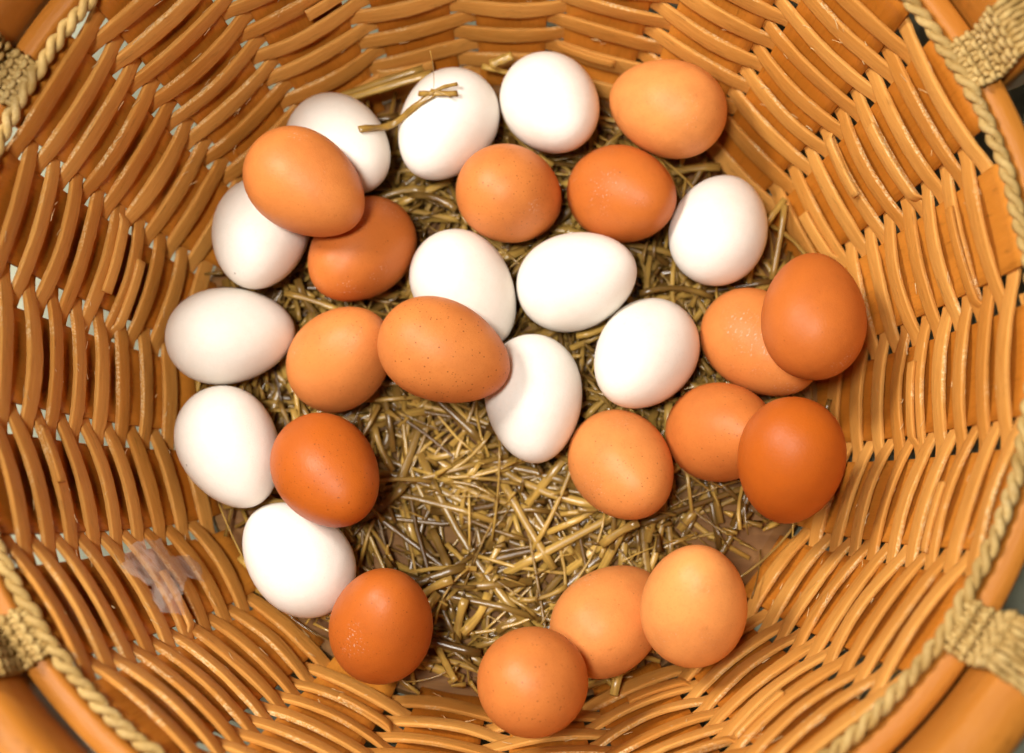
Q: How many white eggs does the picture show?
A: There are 12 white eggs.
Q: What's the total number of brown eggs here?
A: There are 17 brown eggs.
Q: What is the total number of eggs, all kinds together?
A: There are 29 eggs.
